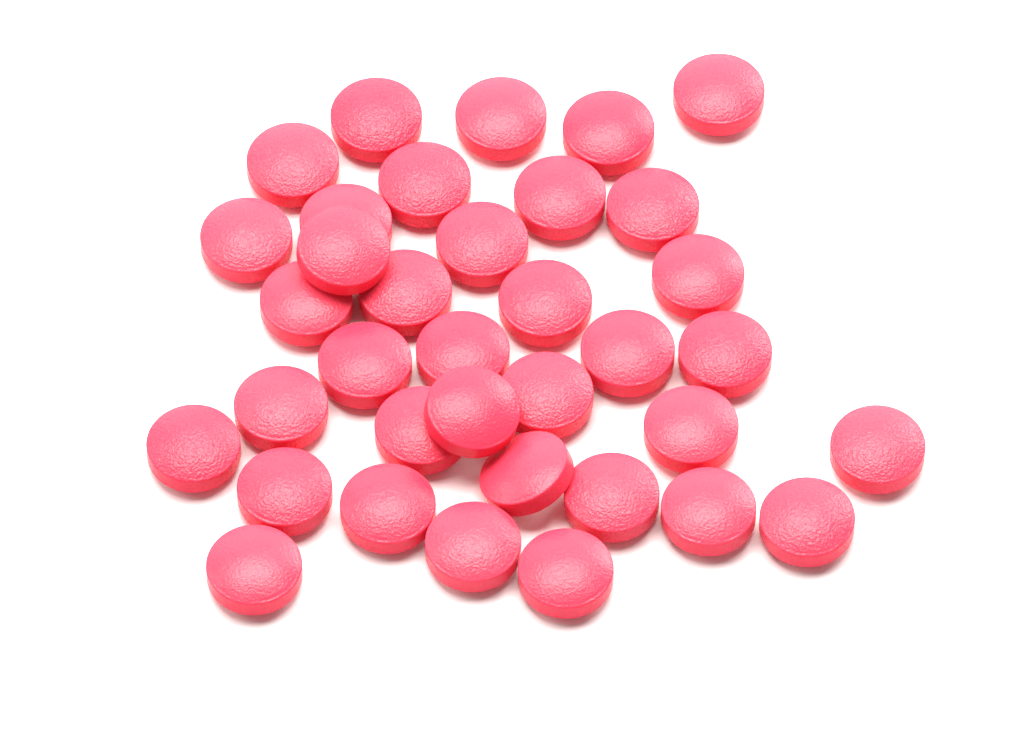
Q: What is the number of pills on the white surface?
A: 36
